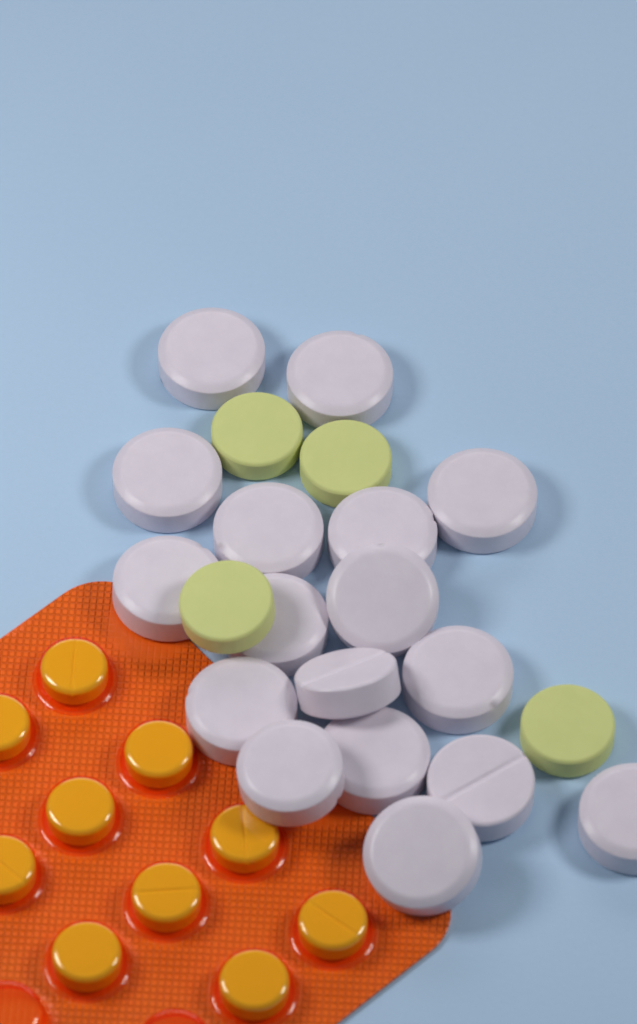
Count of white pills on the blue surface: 17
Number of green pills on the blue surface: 4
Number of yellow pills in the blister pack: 10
